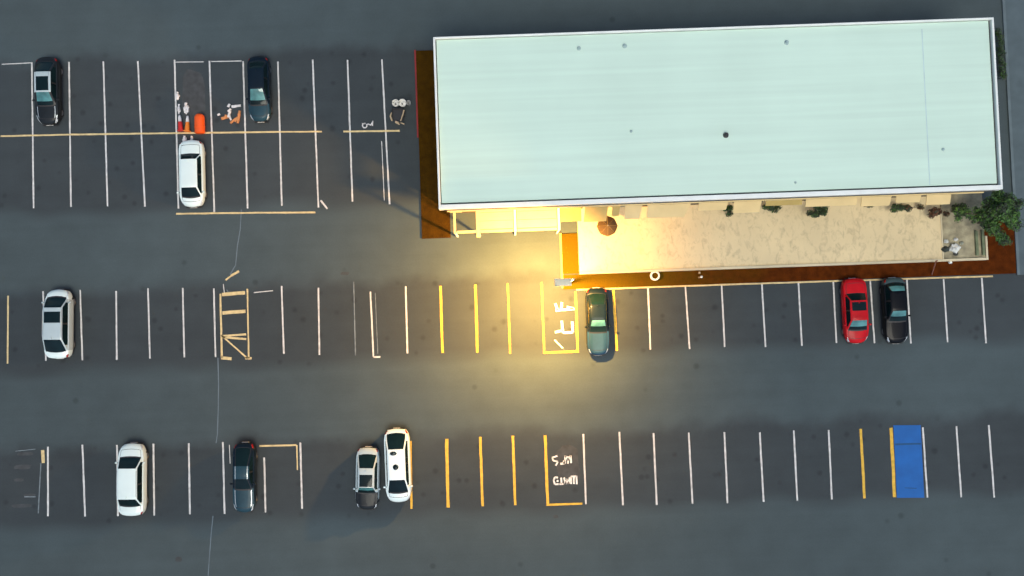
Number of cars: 11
